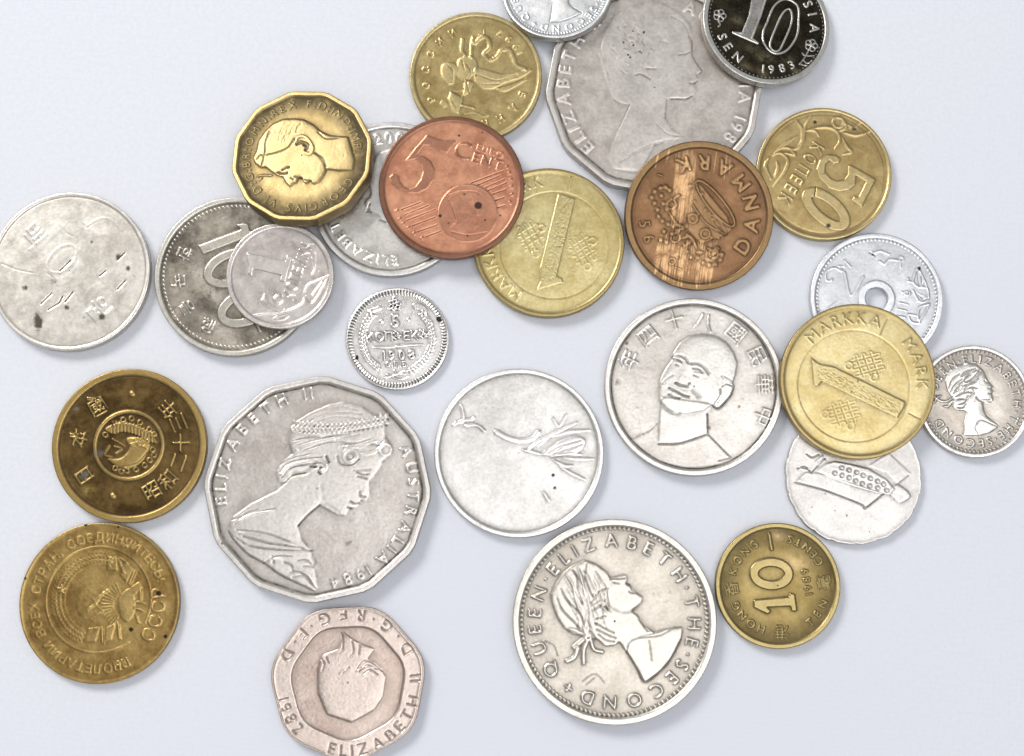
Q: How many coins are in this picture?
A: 26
